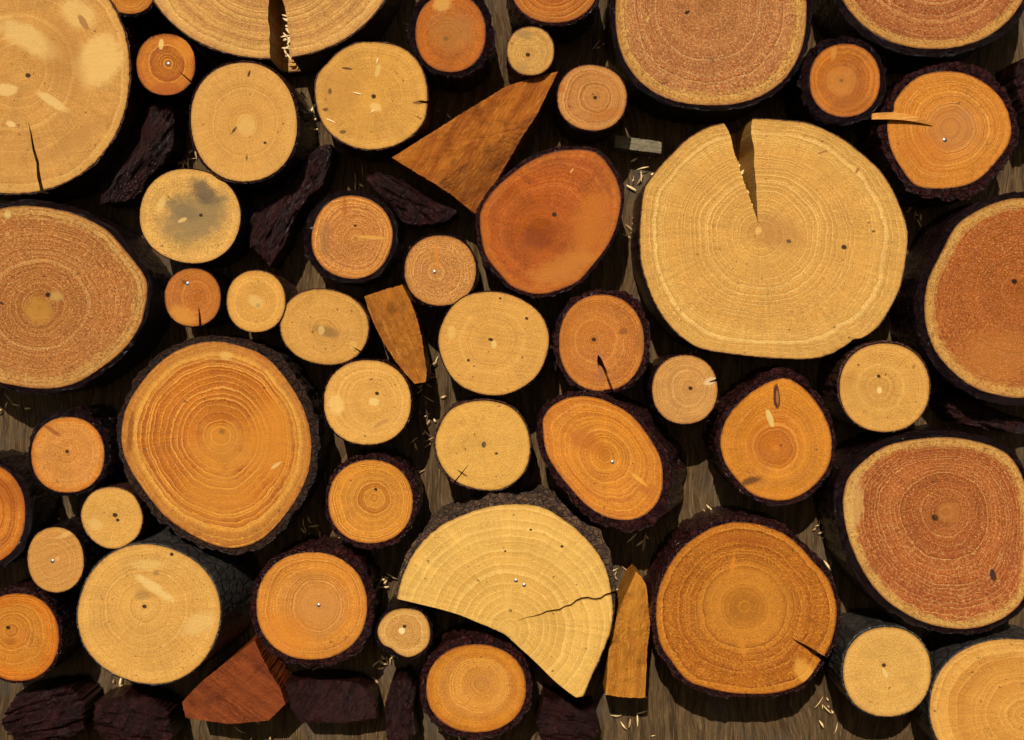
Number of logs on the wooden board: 48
